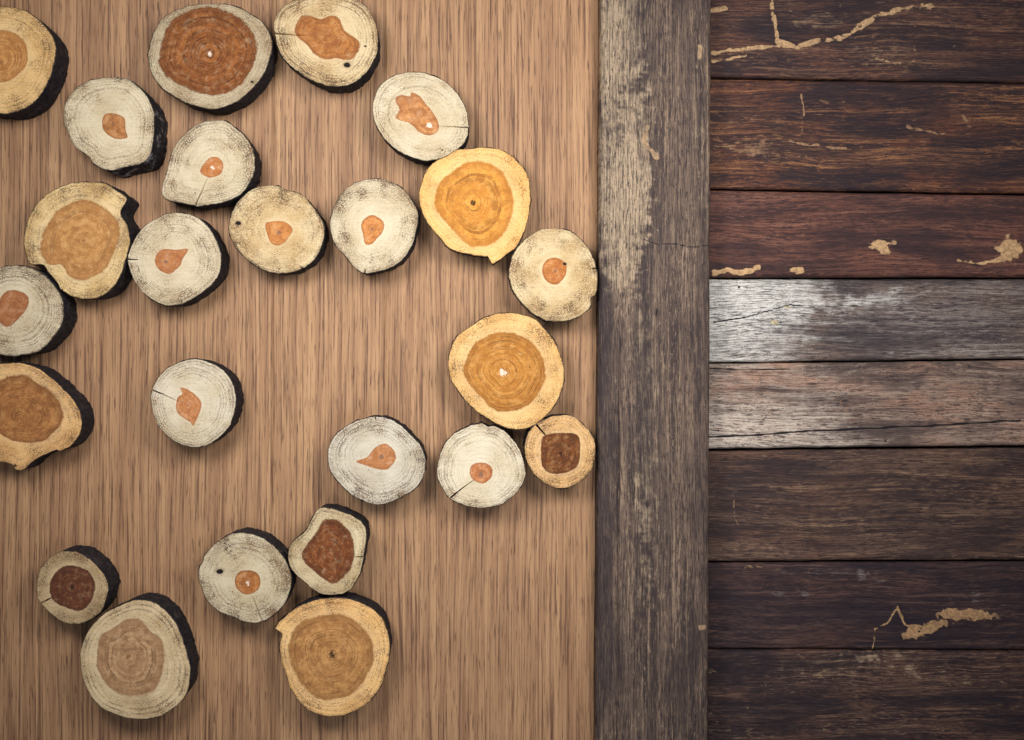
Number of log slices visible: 24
